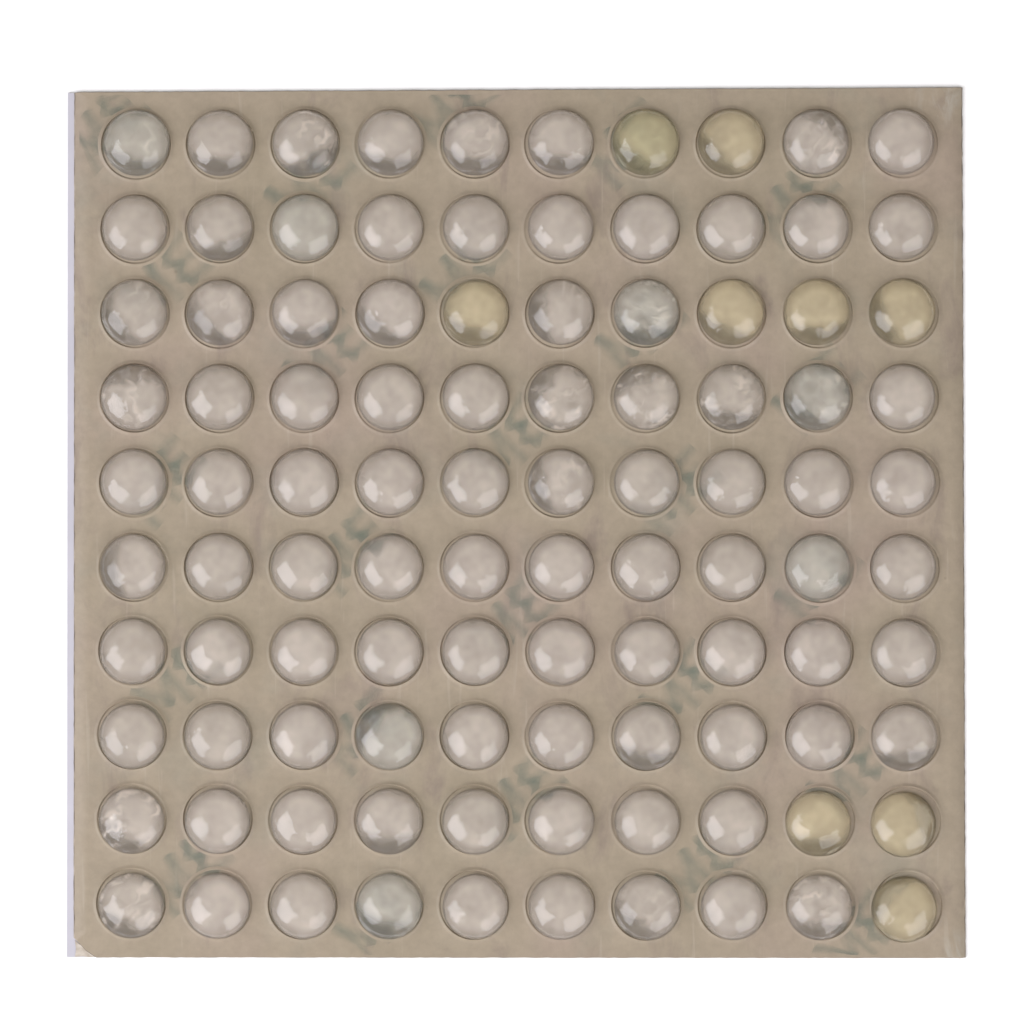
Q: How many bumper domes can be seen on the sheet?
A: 100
